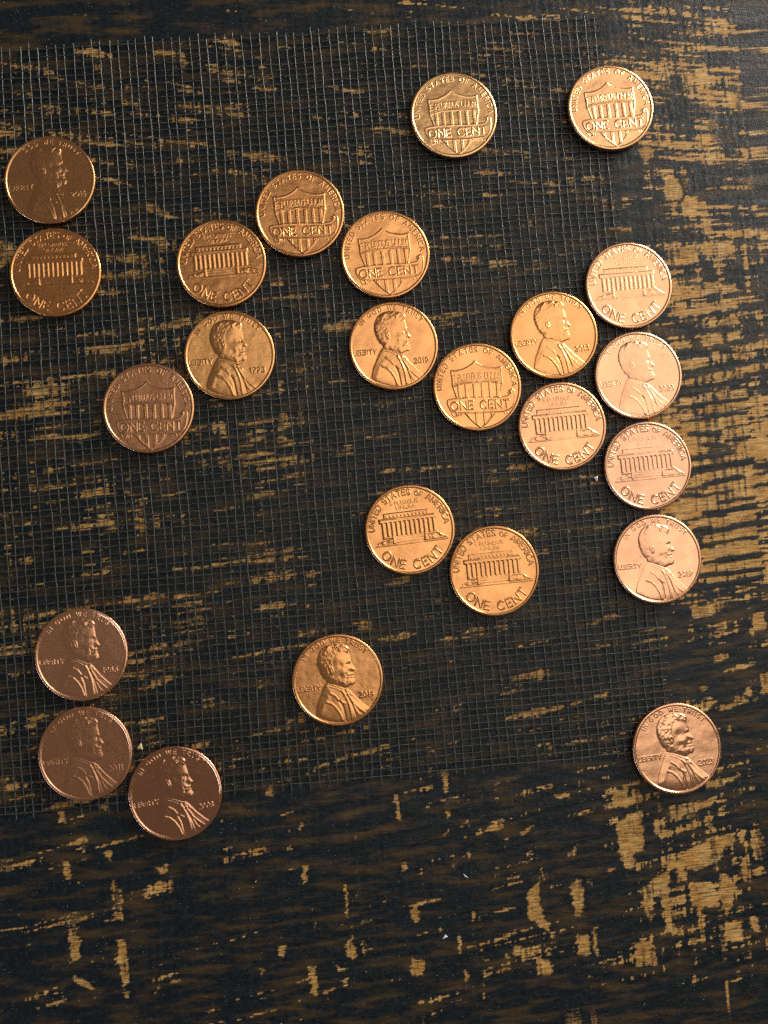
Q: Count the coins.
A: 24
